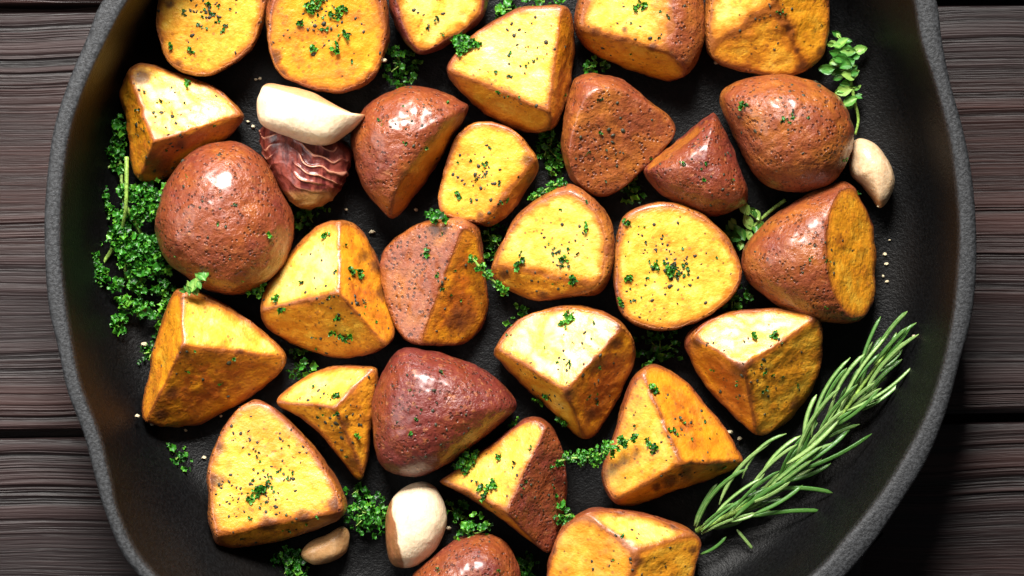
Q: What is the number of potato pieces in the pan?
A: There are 28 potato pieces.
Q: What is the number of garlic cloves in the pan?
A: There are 4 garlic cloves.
